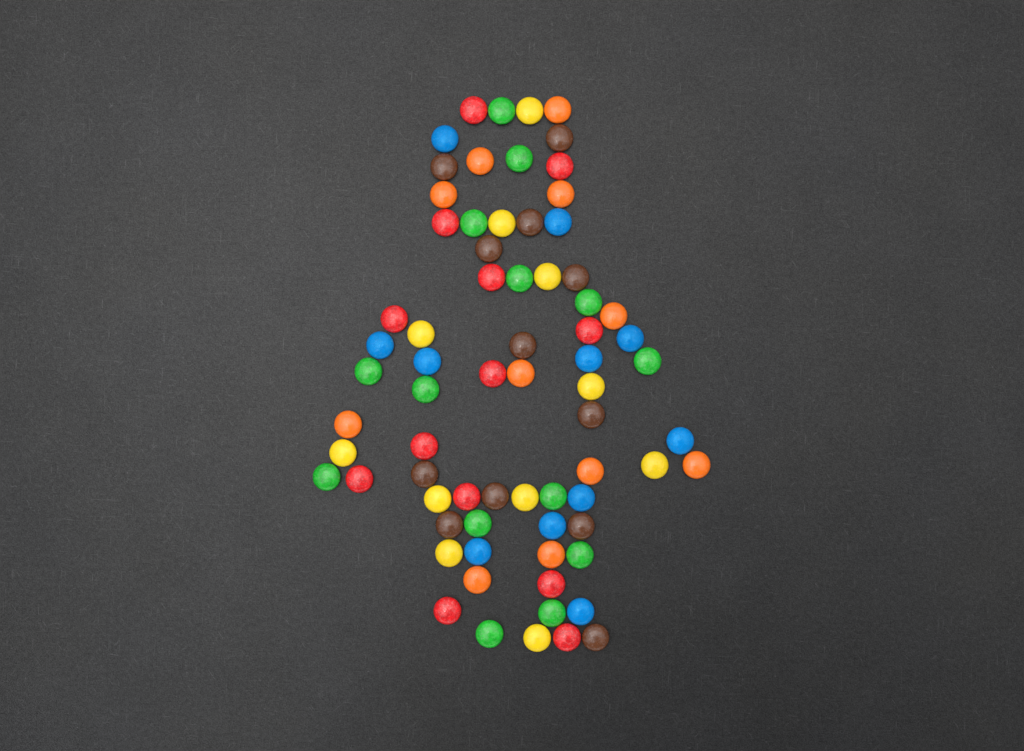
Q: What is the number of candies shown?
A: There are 72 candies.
